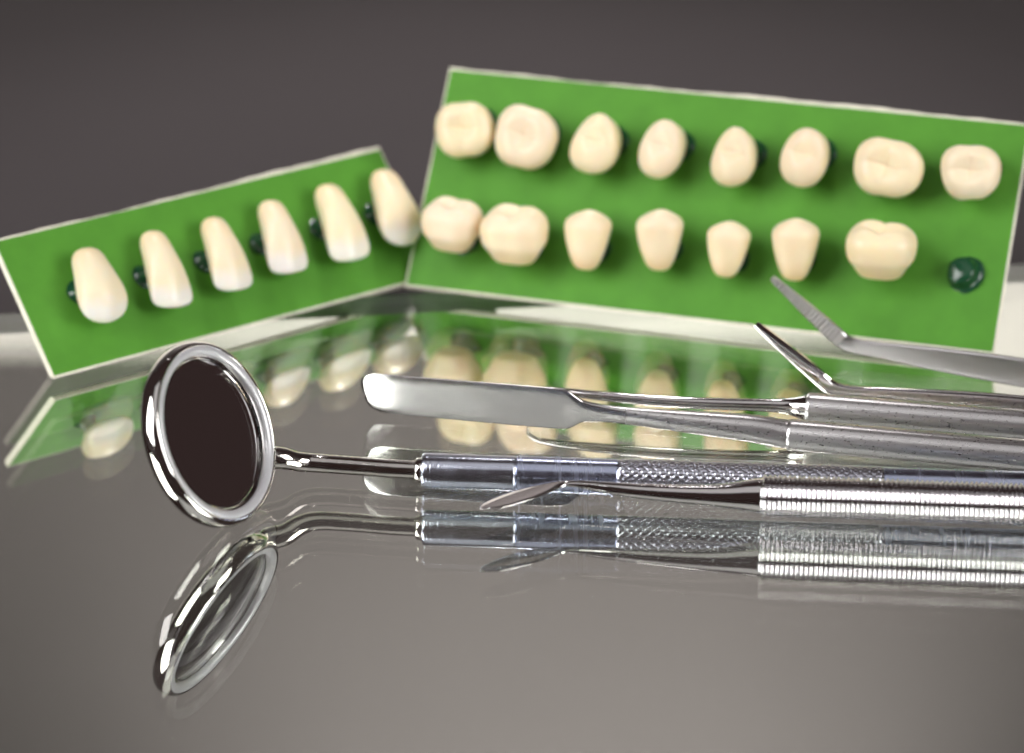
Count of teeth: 21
